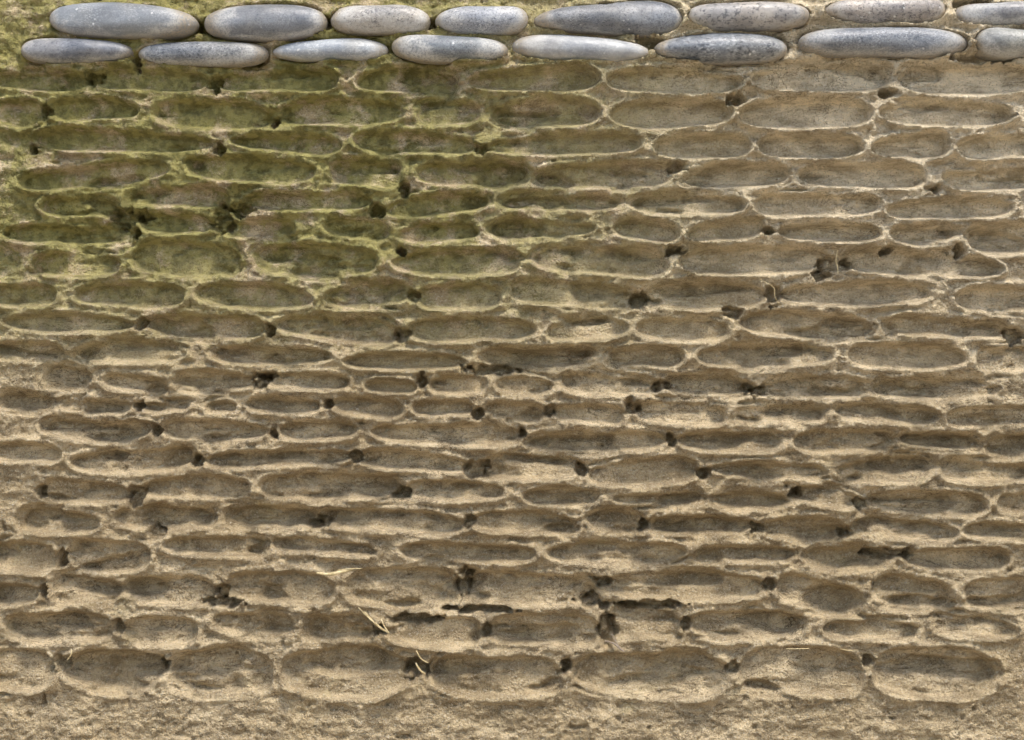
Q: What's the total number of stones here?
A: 16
